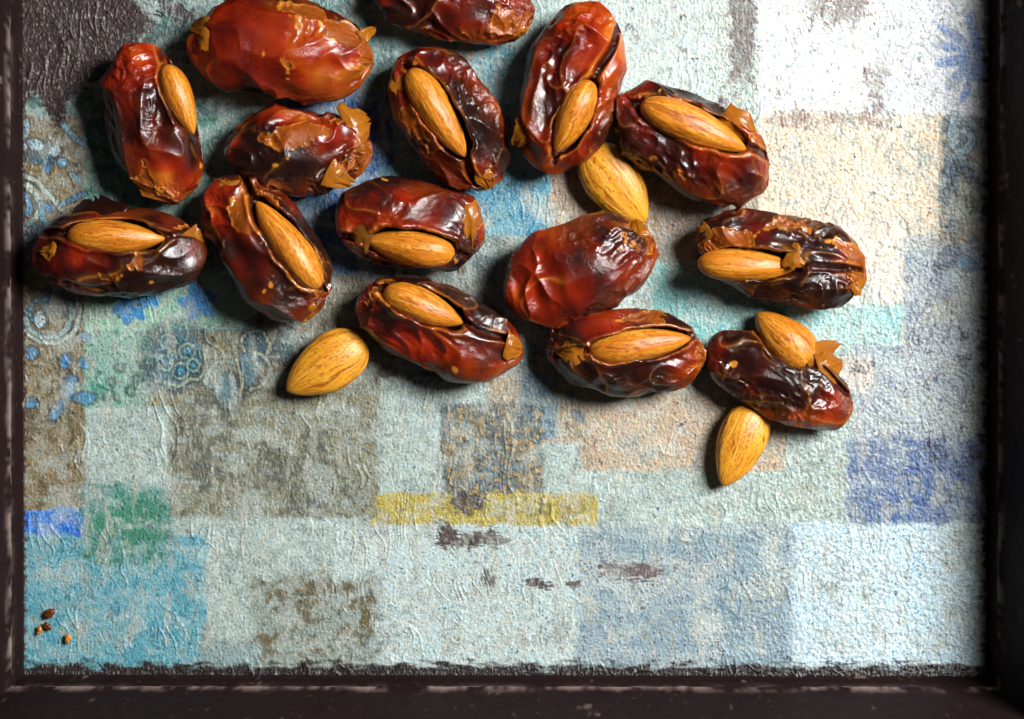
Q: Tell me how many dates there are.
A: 15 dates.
